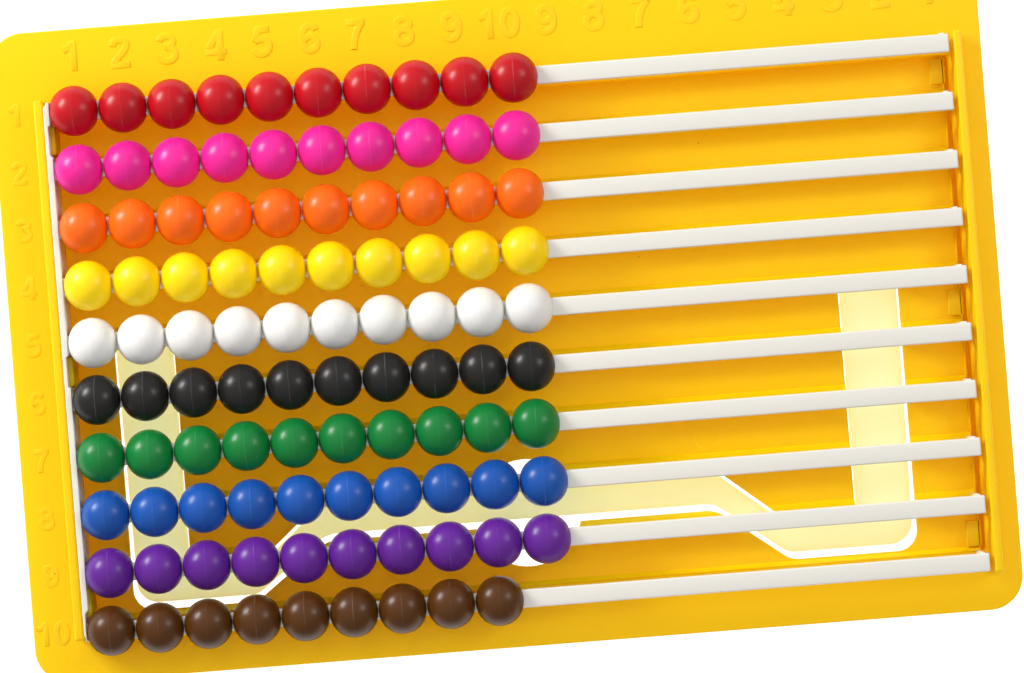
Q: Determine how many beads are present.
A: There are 99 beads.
